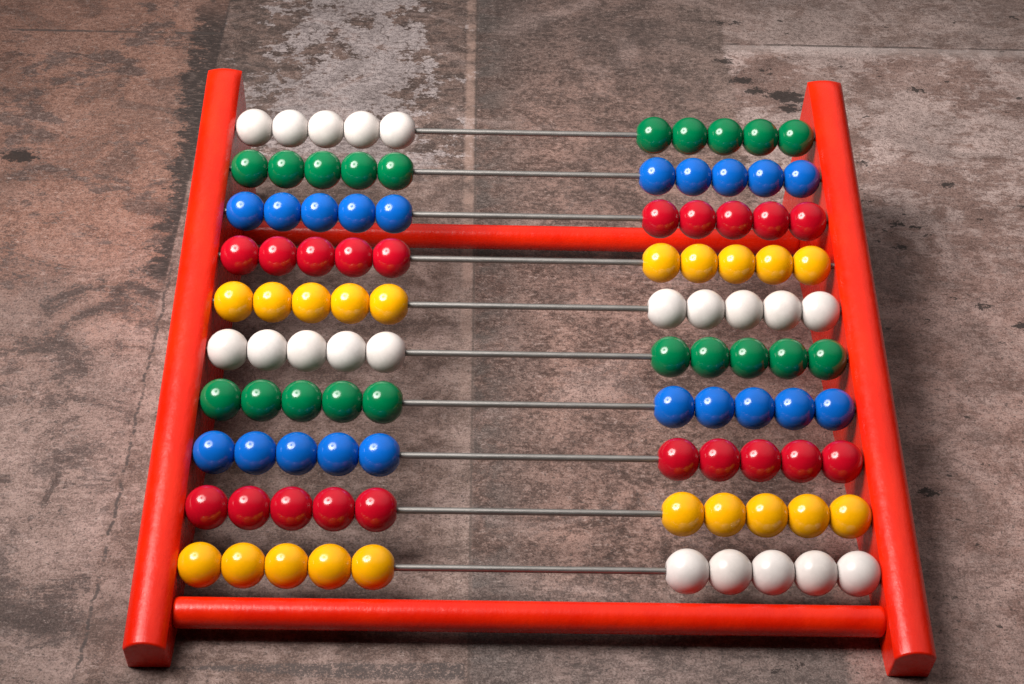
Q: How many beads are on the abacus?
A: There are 100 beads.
